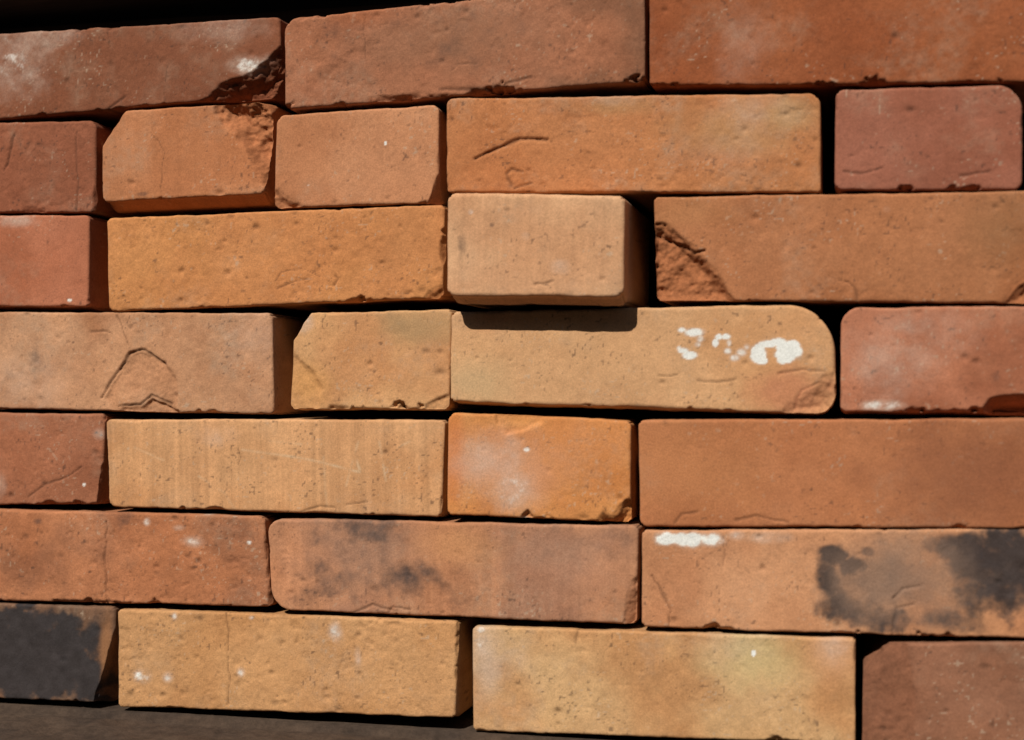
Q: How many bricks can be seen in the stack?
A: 27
